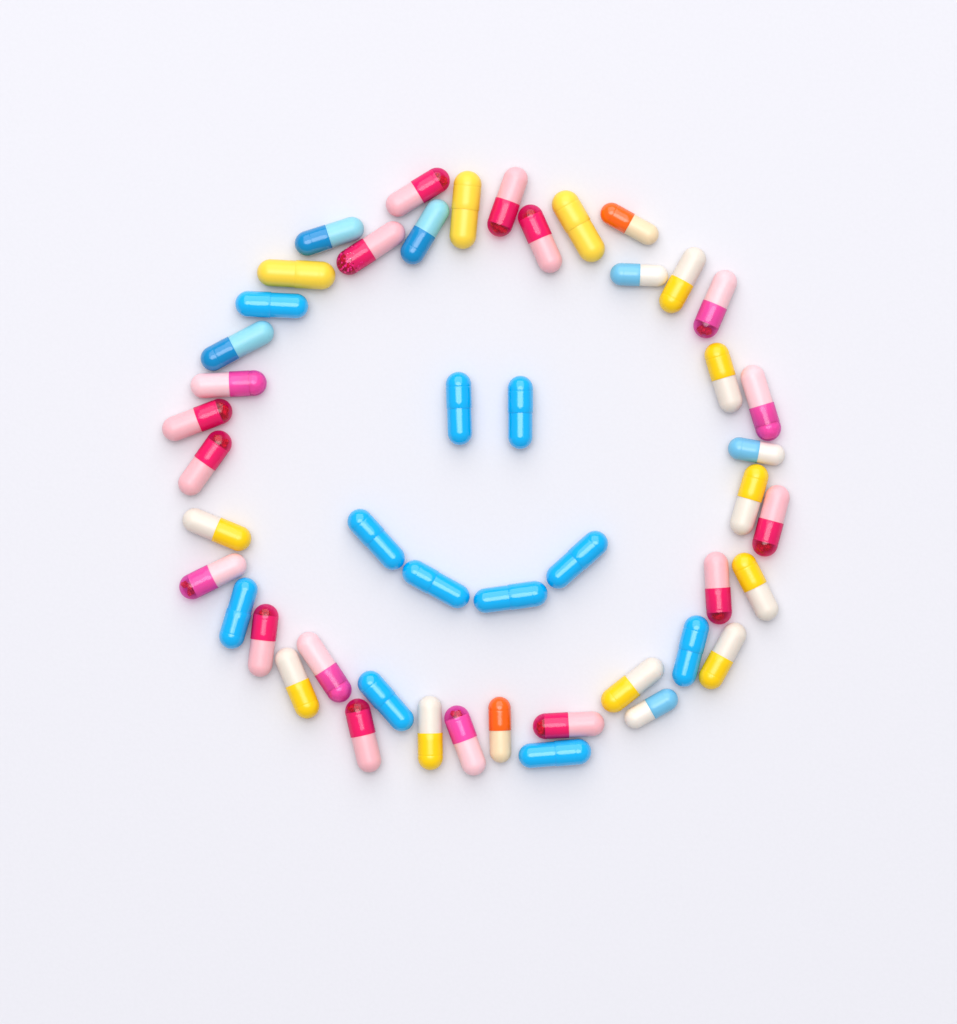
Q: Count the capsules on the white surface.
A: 48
